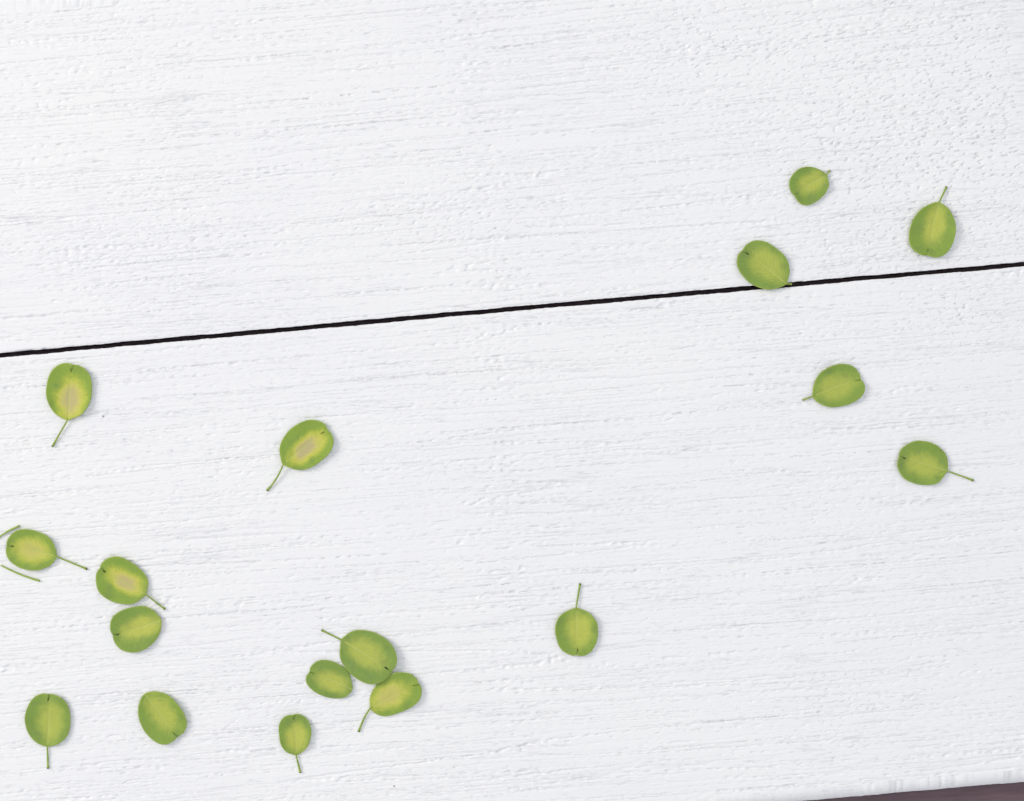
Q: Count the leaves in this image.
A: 17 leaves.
